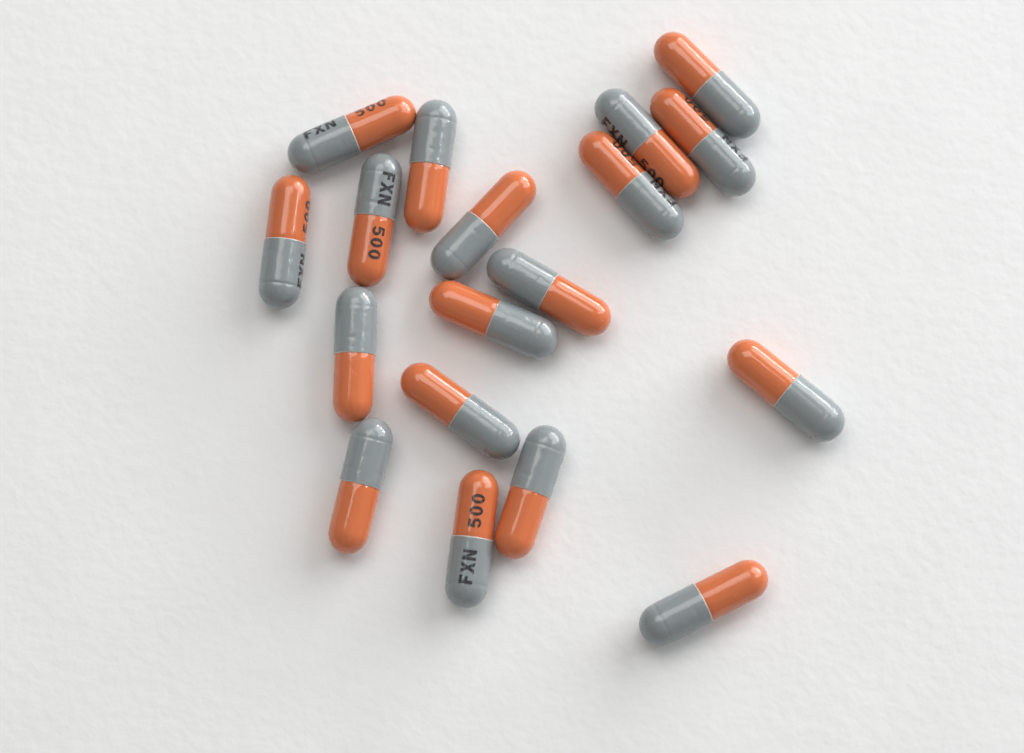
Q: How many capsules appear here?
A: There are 18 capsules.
